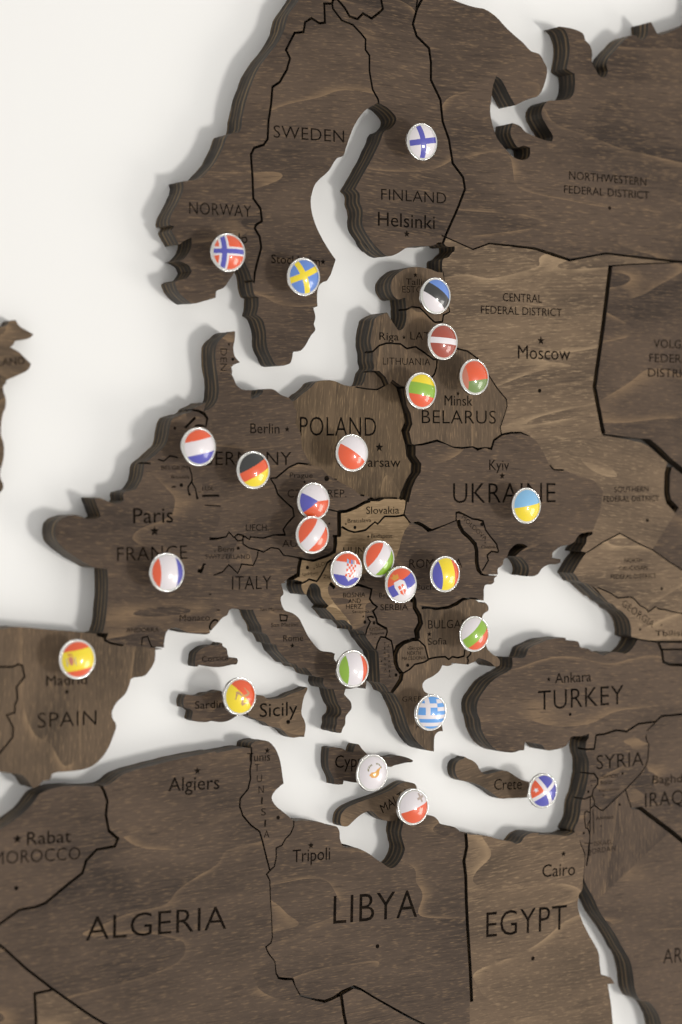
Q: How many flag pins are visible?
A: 26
